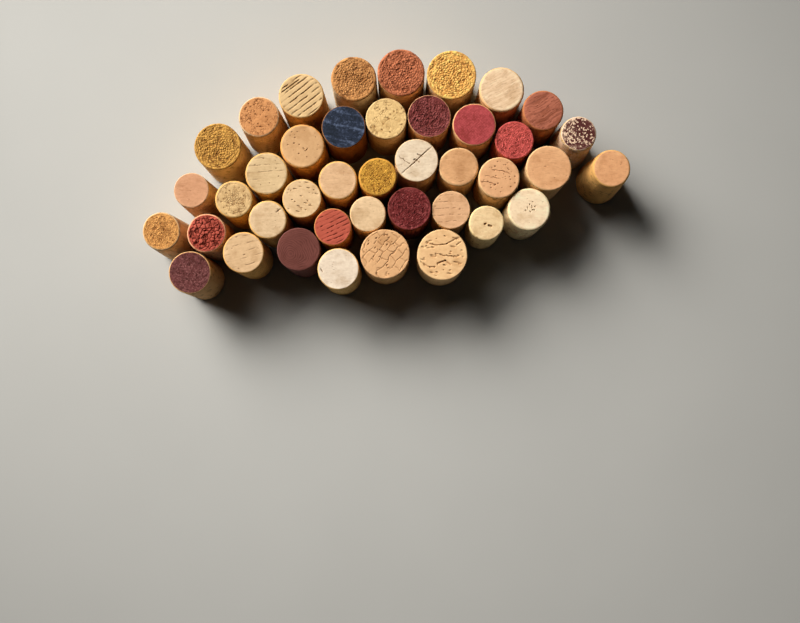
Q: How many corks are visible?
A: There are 41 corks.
